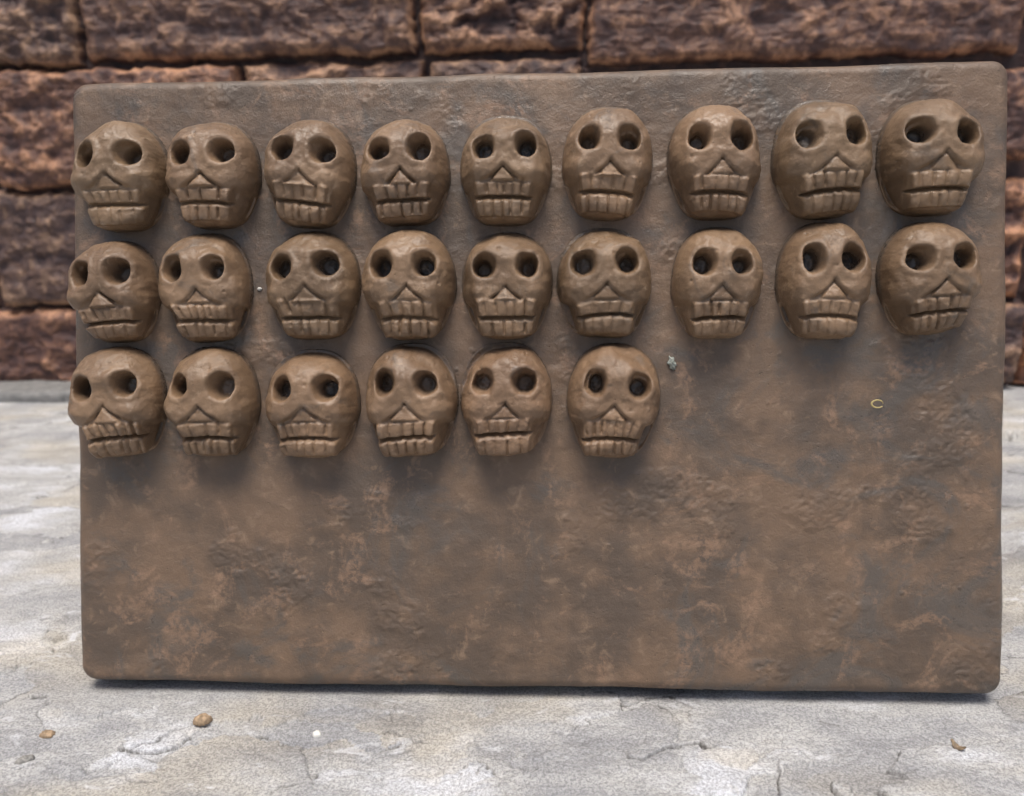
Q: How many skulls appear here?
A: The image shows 24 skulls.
